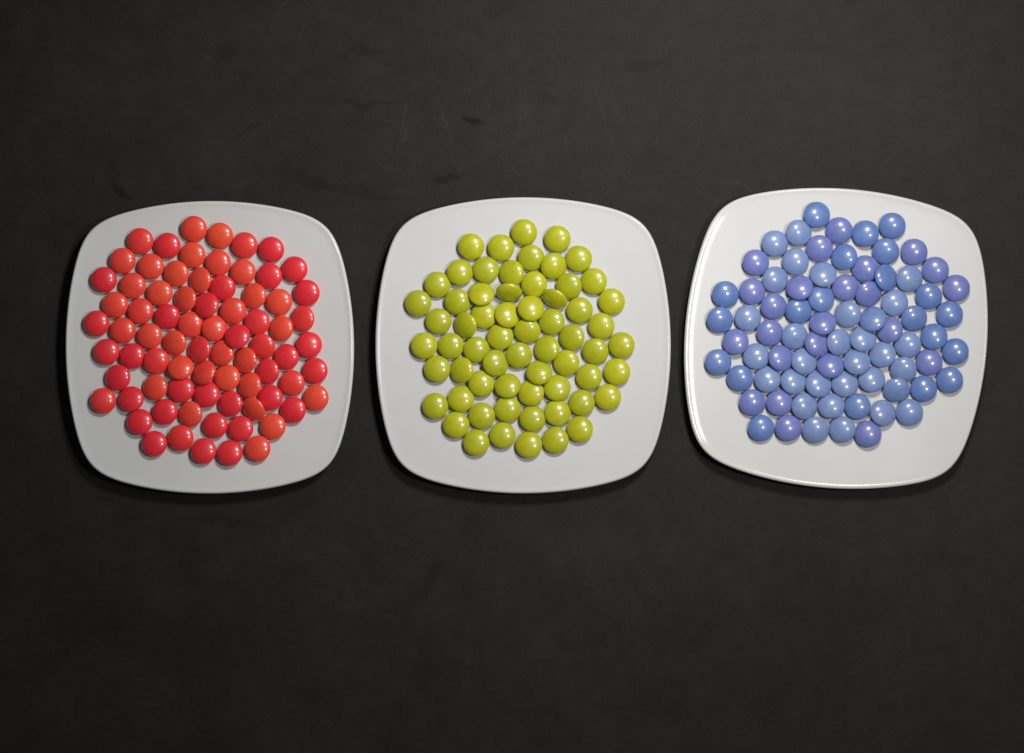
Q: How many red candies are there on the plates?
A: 76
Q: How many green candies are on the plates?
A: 63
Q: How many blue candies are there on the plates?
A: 76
